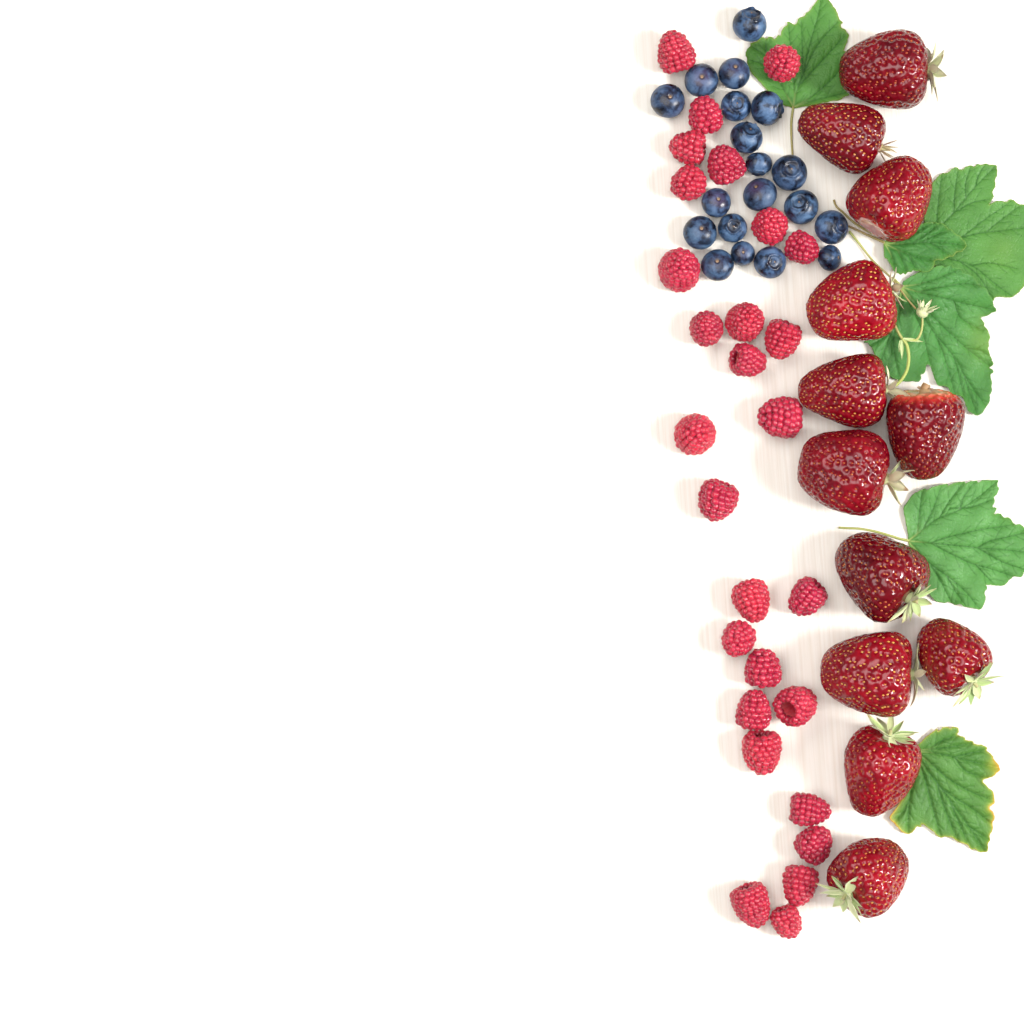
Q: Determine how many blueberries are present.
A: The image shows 19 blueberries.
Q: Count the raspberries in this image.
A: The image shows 28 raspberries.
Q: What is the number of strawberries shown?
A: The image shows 12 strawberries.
